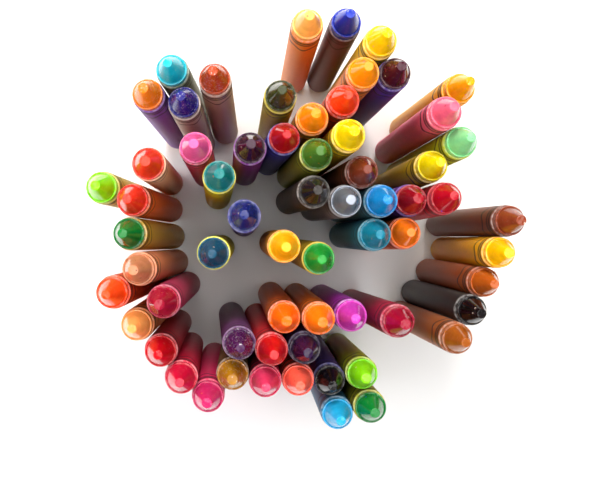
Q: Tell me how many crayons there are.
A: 64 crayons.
